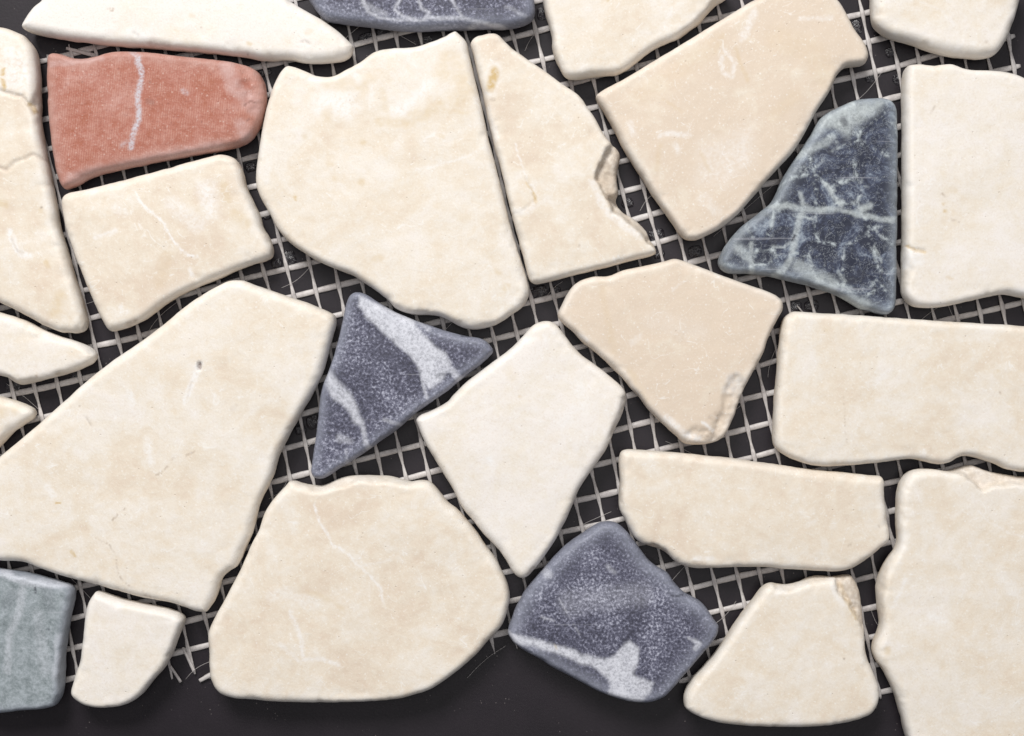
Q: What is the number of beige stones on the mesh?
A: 20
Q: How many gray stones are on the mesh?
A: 5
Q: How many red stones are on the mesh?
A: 1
